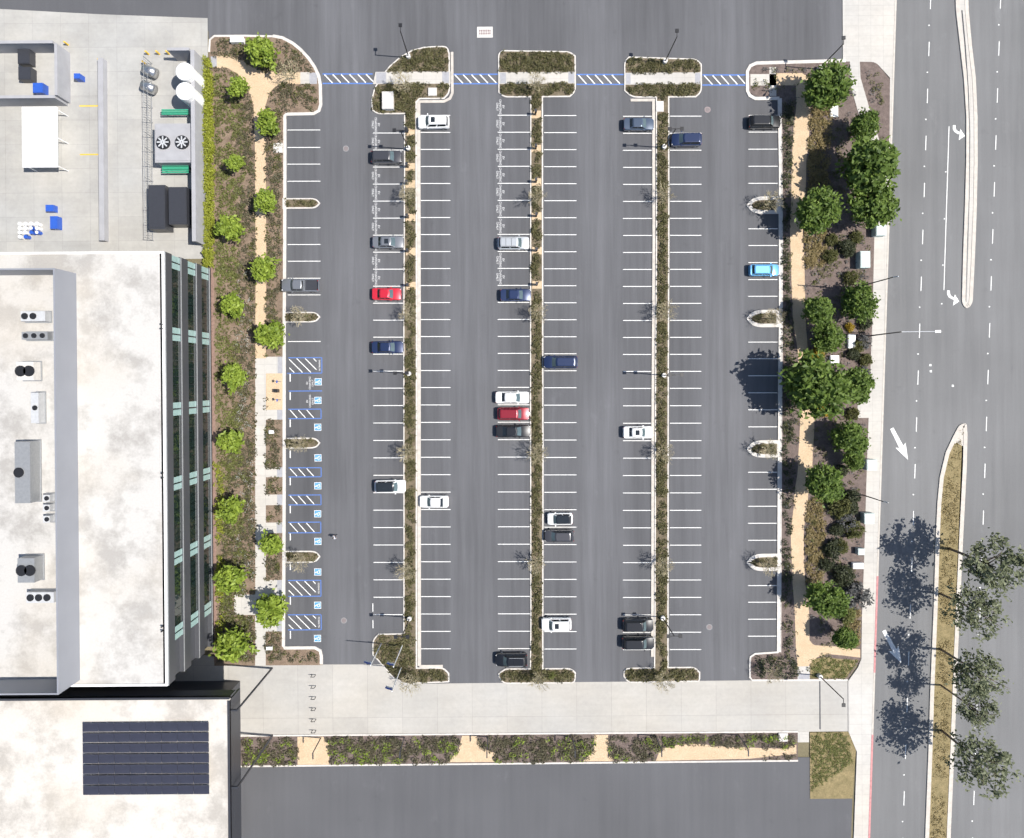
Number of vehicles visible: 25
